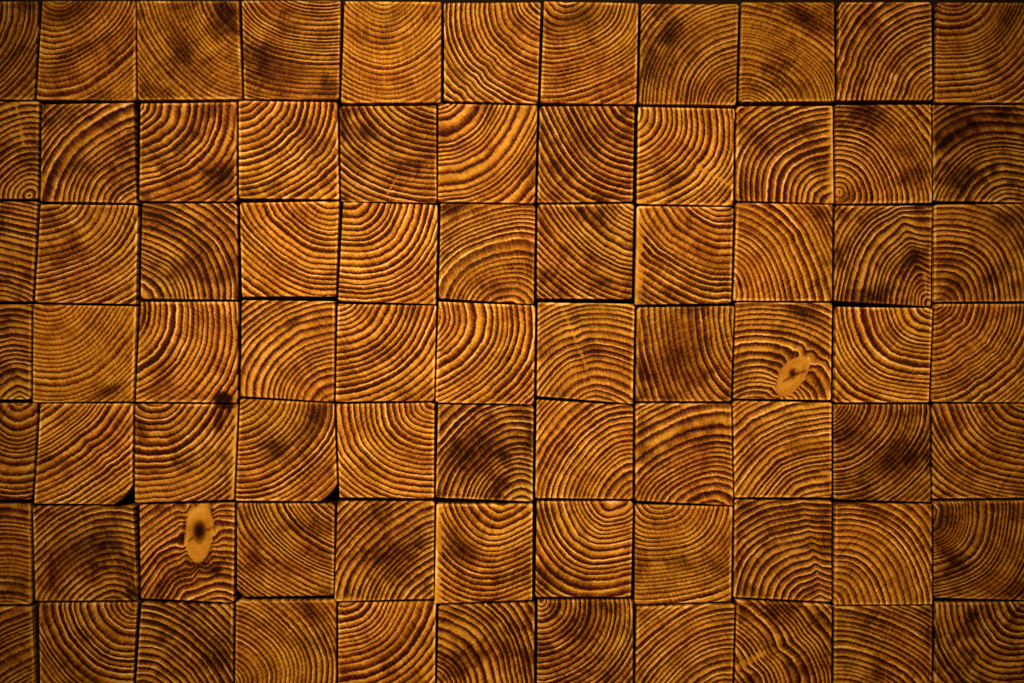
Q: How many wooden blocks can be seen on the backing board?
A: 77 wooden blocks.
